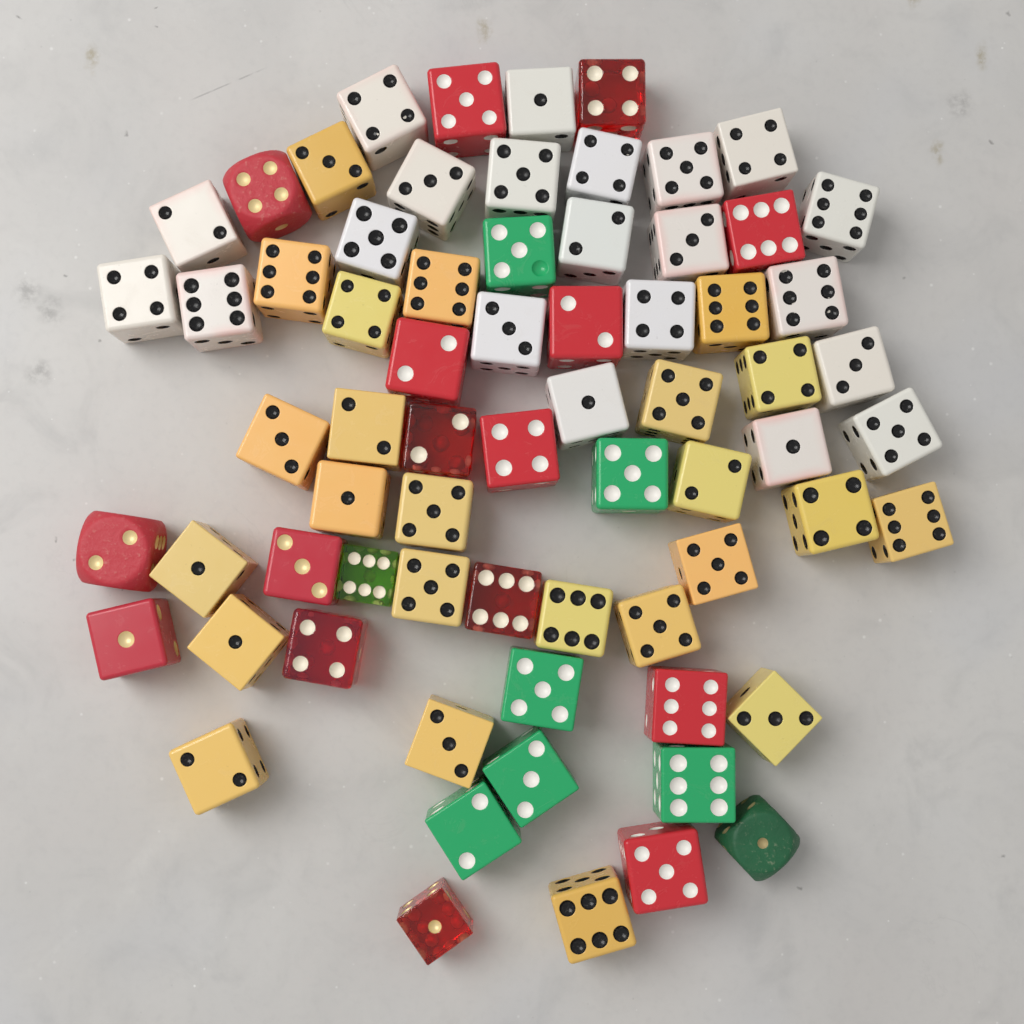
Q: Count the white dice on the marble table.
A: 21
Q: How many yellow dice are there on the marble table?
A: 24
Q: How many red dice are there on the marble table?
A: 16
